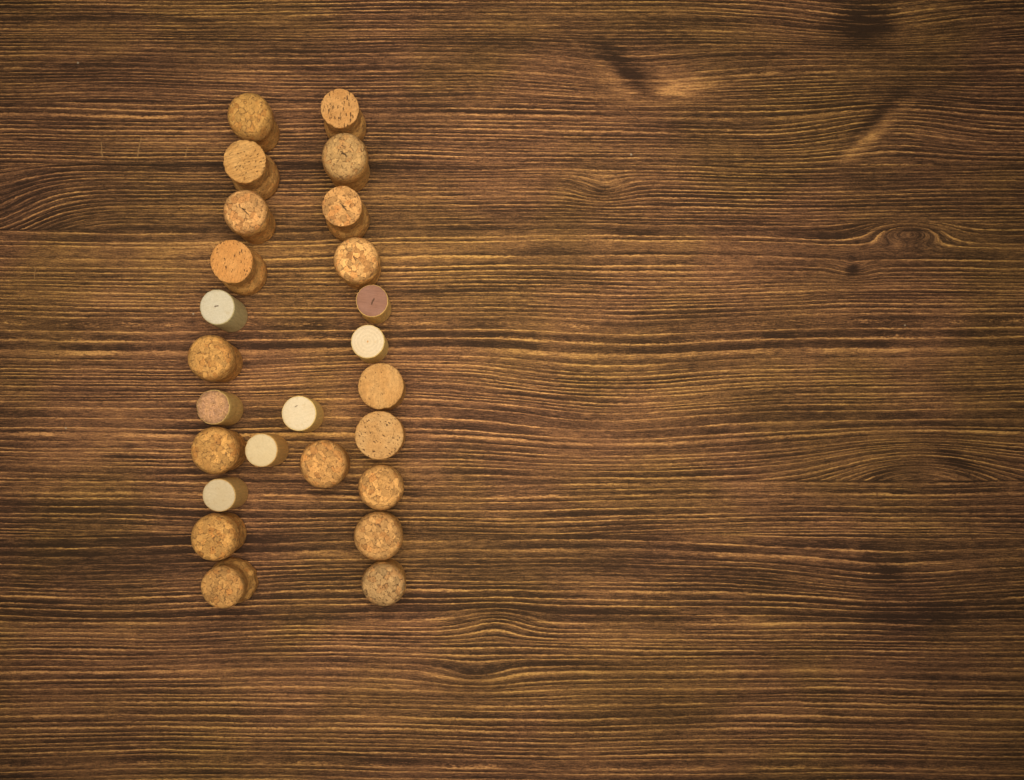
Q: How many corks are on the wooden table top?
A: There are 25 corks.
